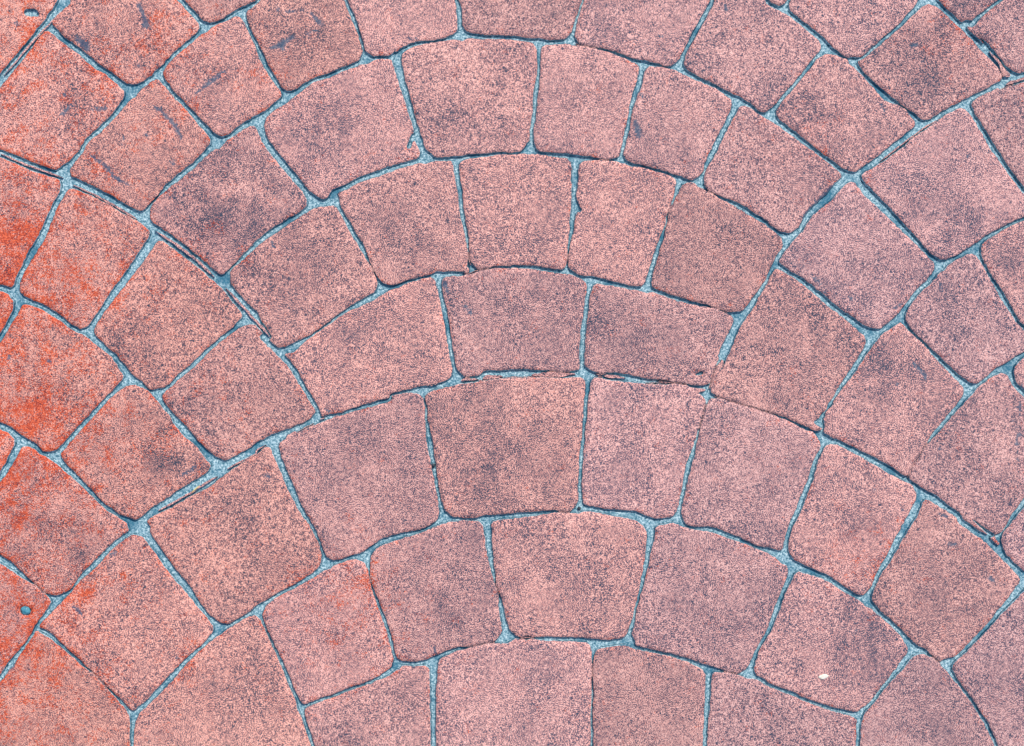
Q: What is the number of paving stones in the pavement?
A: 72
